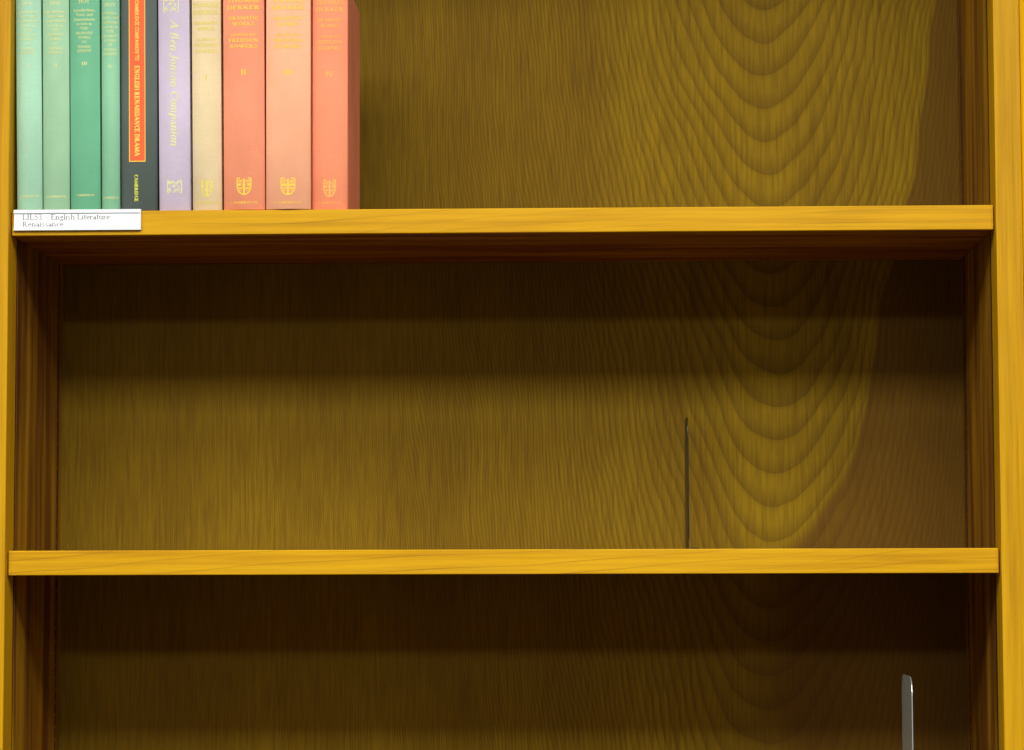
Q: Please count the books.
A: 10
